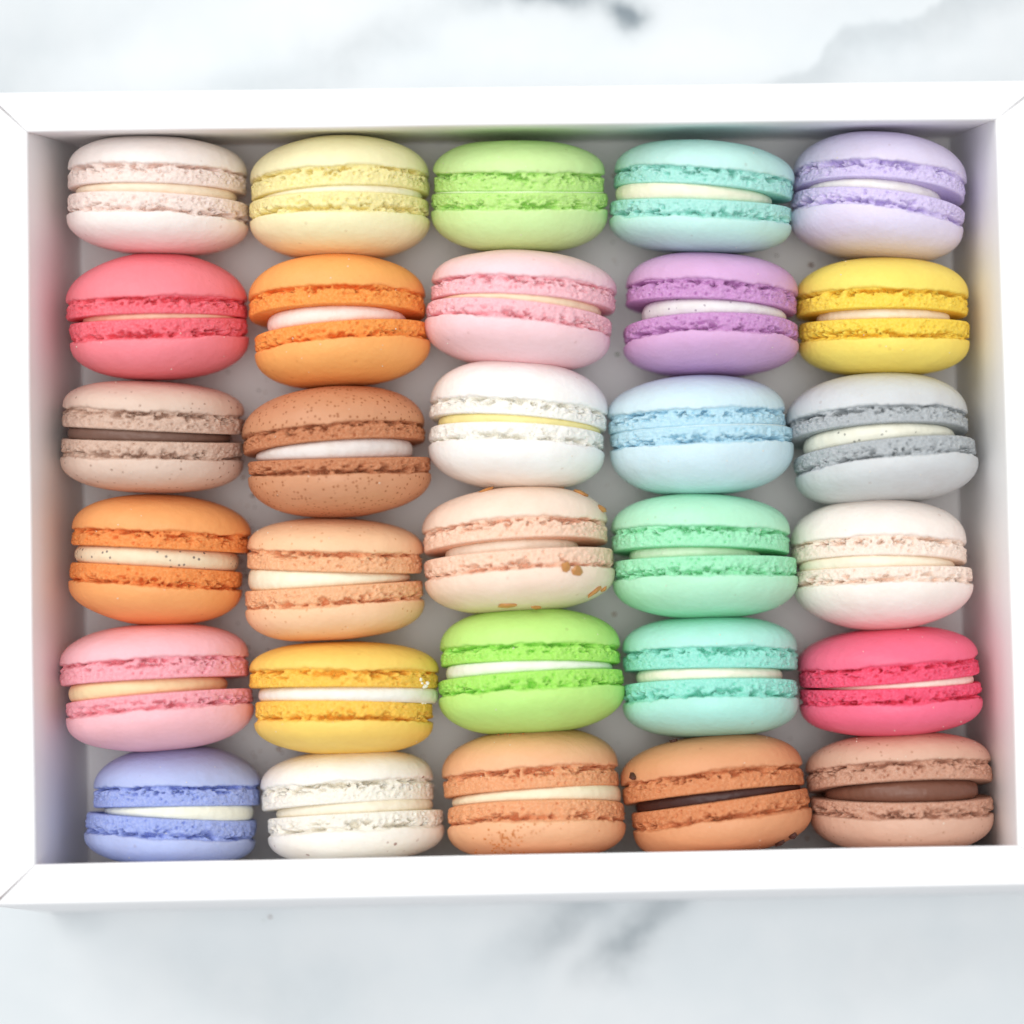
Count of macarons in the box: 30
